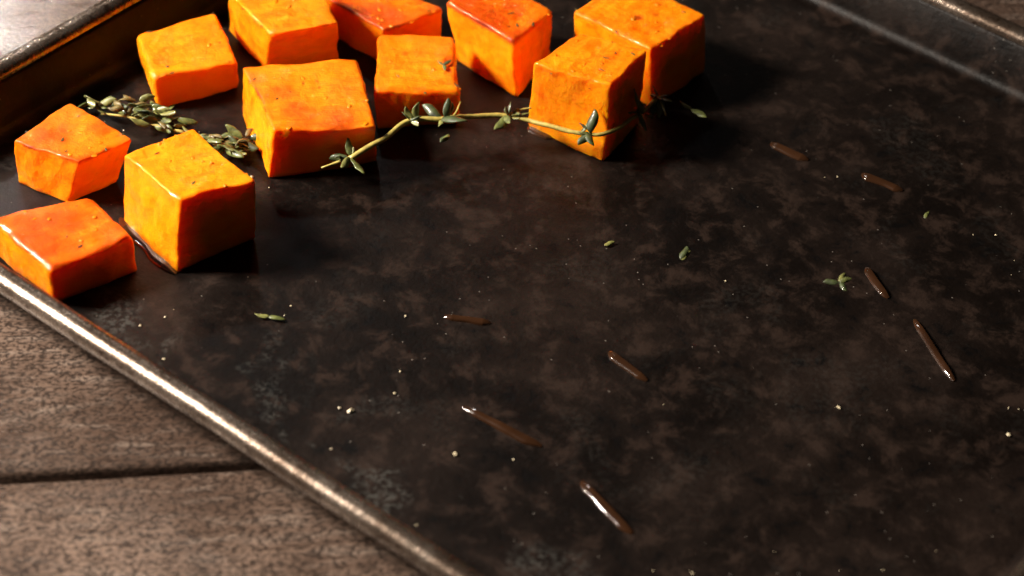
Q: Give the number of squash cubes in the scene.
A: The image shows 11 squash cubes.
